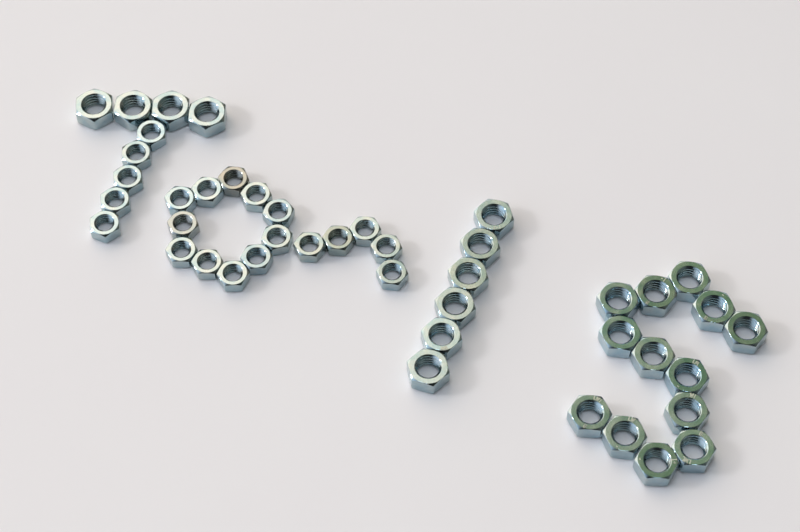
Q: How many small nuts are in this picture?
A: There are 21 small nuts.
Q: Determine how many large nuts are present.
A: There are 23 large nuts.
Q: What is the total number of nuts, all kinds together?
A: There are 44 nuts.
